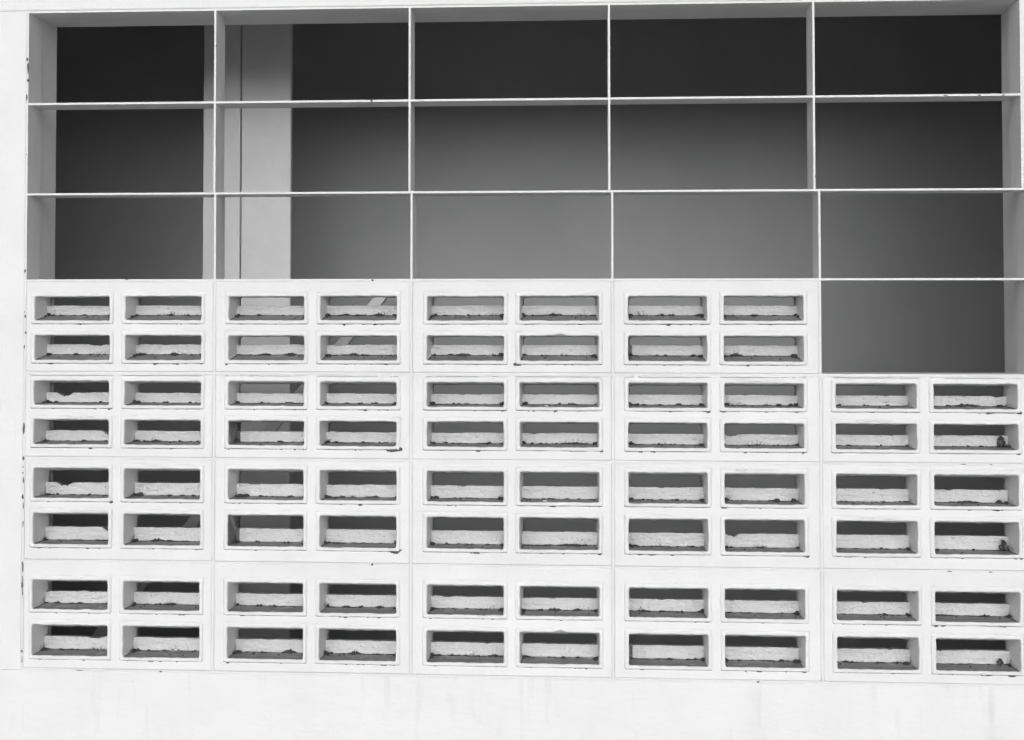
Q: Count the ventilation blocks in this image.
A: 19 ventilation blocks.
